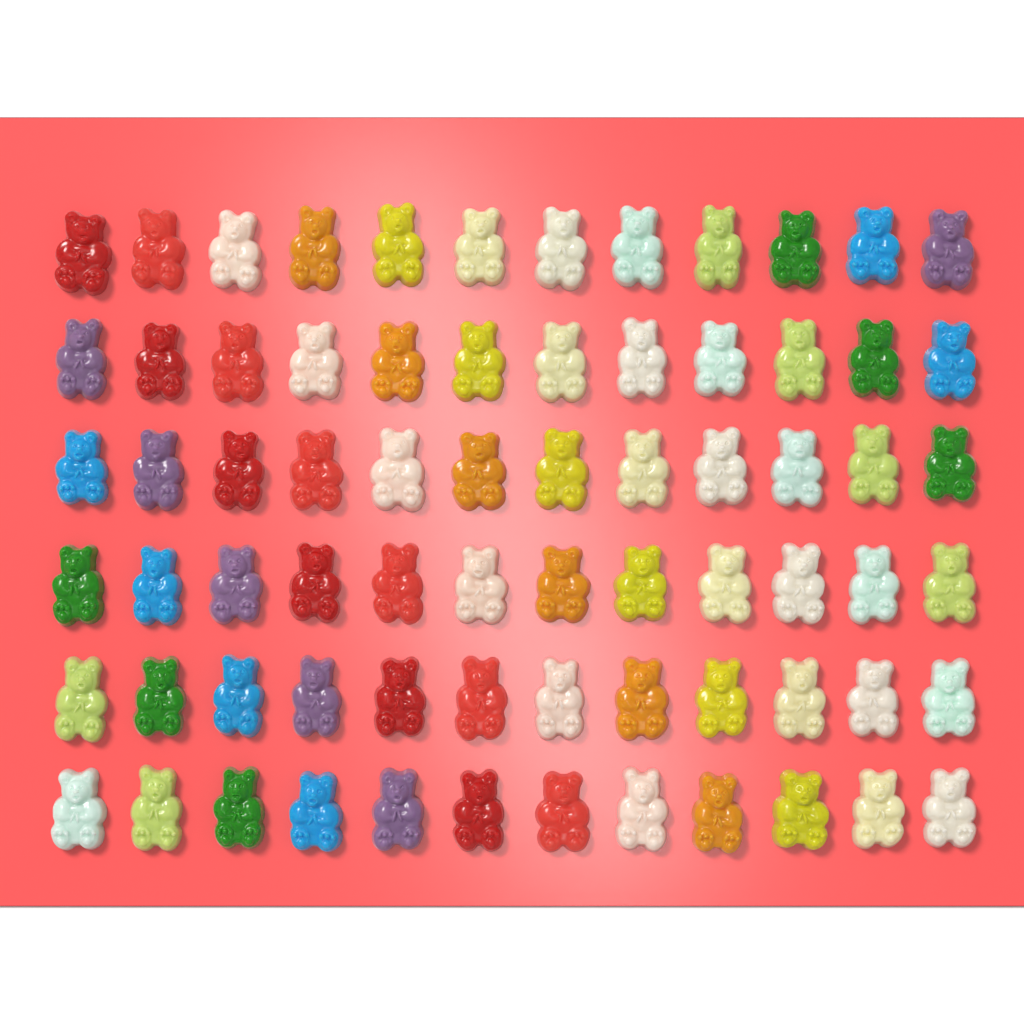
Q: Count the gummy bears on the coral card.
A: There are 72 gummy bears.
